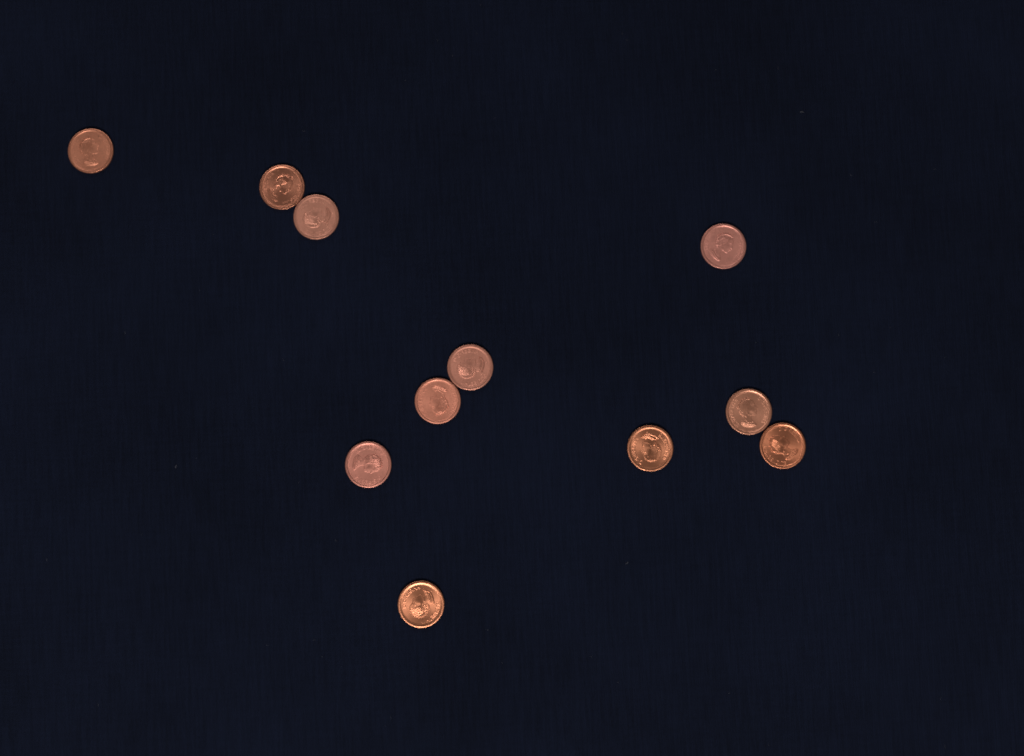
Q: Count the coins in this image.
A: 11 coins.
